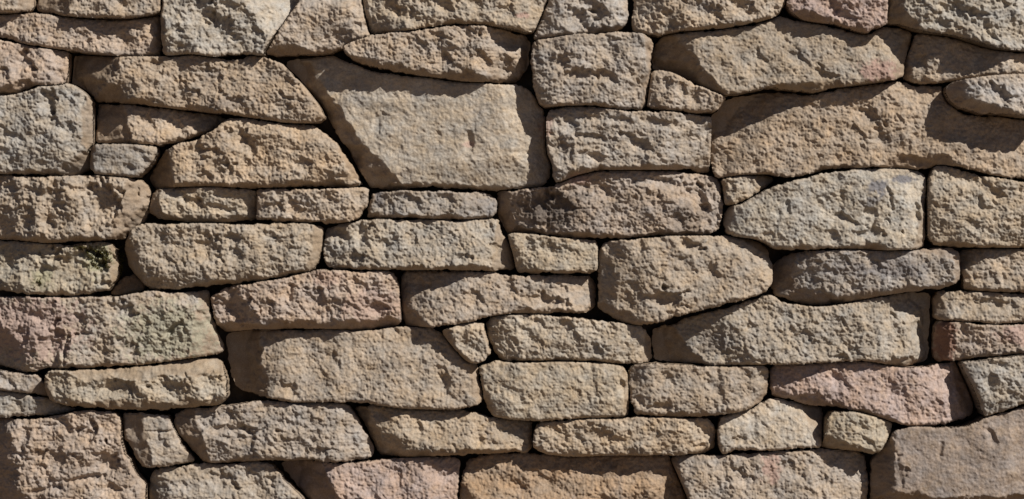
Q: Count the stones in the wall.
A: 69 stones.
